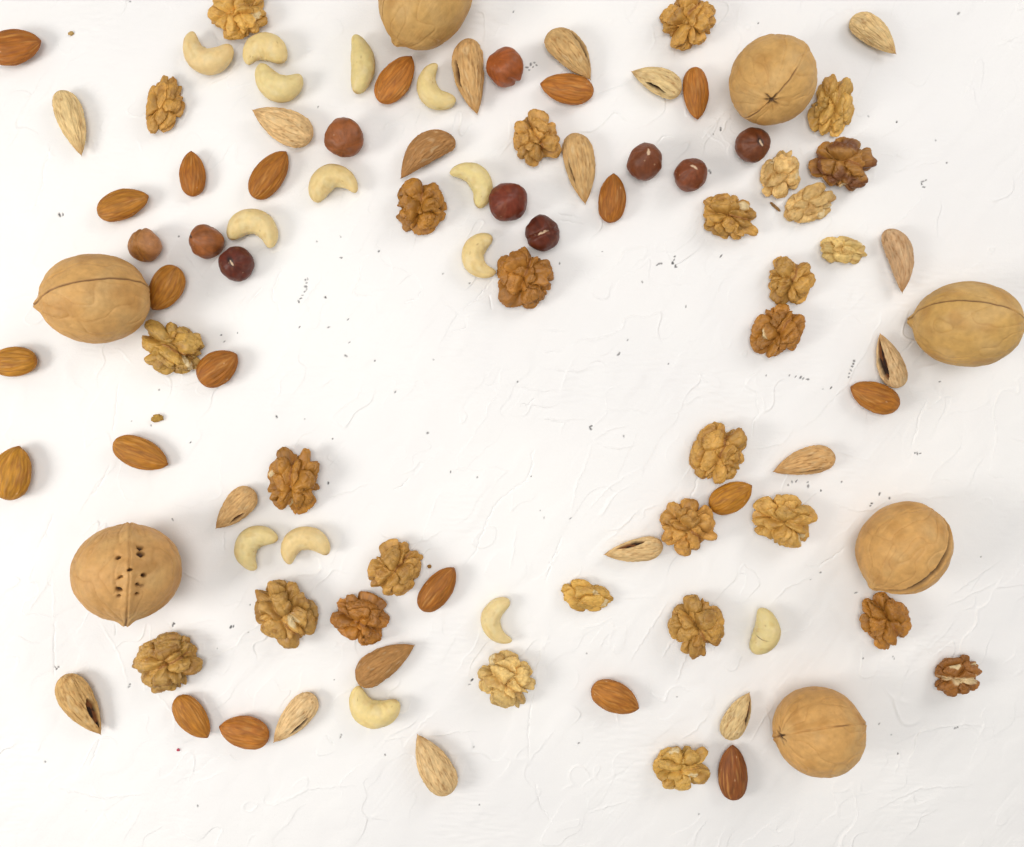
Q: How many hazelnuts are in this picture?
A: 10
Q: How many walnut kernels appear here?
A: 29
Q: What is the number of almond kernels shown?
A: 20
